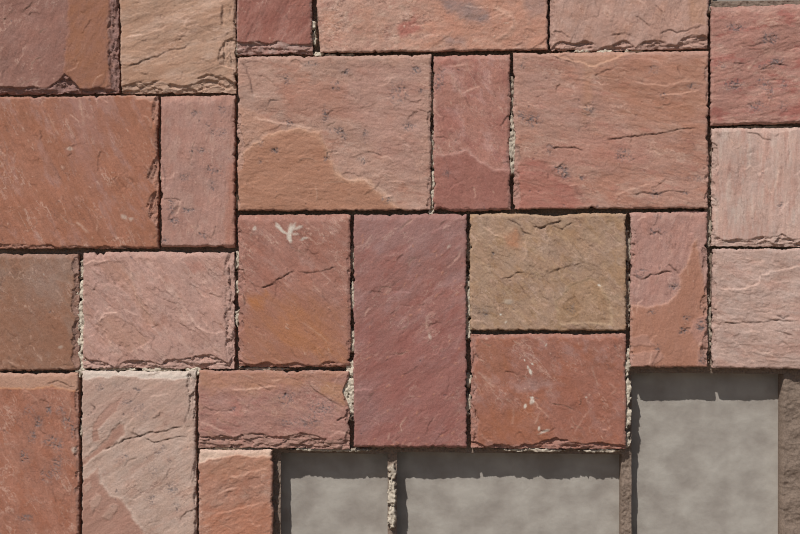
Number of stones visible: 24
